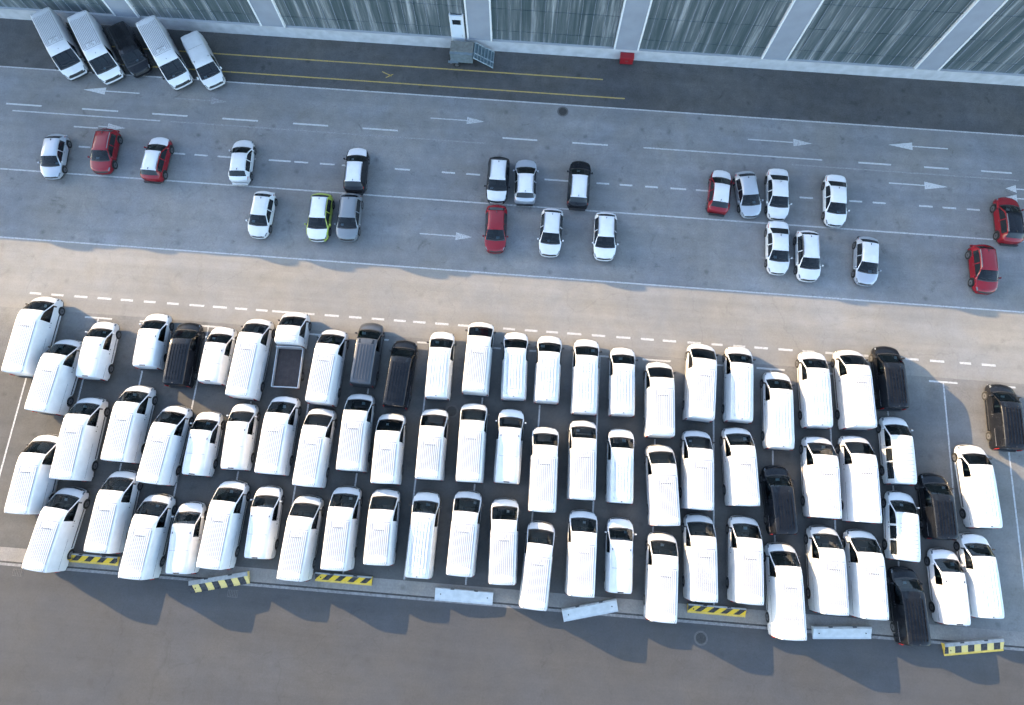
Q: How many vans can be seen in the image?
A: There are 79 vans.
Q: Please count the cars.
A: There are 23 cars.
